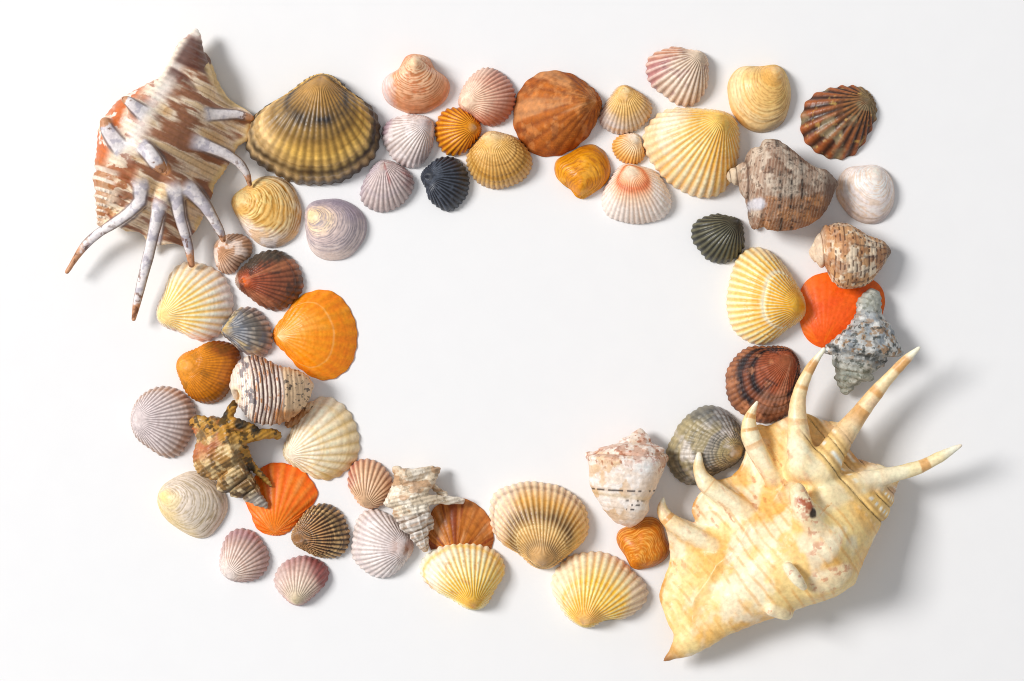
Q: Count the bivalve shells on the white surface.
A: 45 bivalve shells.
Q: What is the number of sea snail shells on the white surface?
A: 9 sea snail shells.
